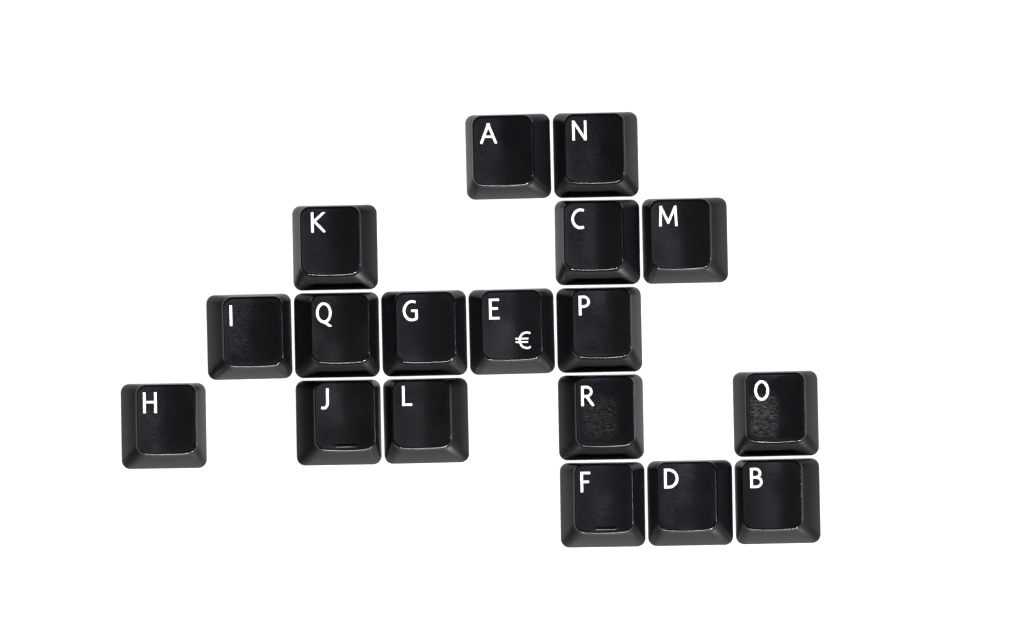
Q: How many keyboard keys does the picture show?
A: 18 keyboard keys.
